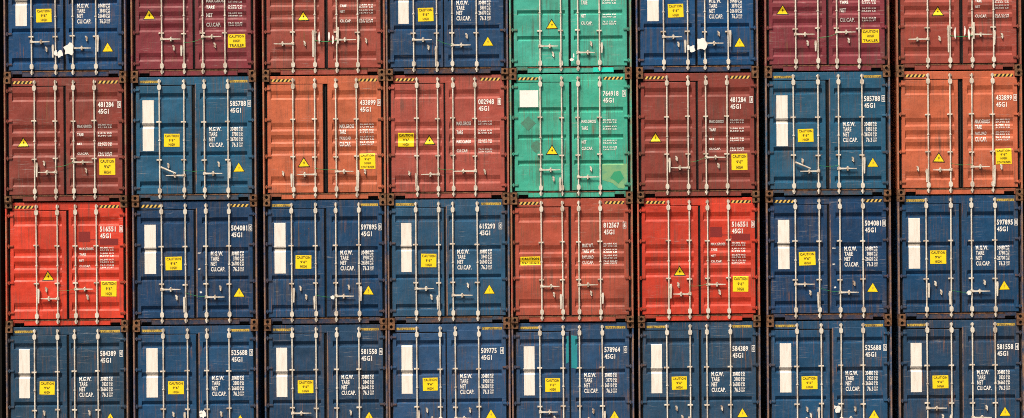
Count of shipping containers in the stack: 32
